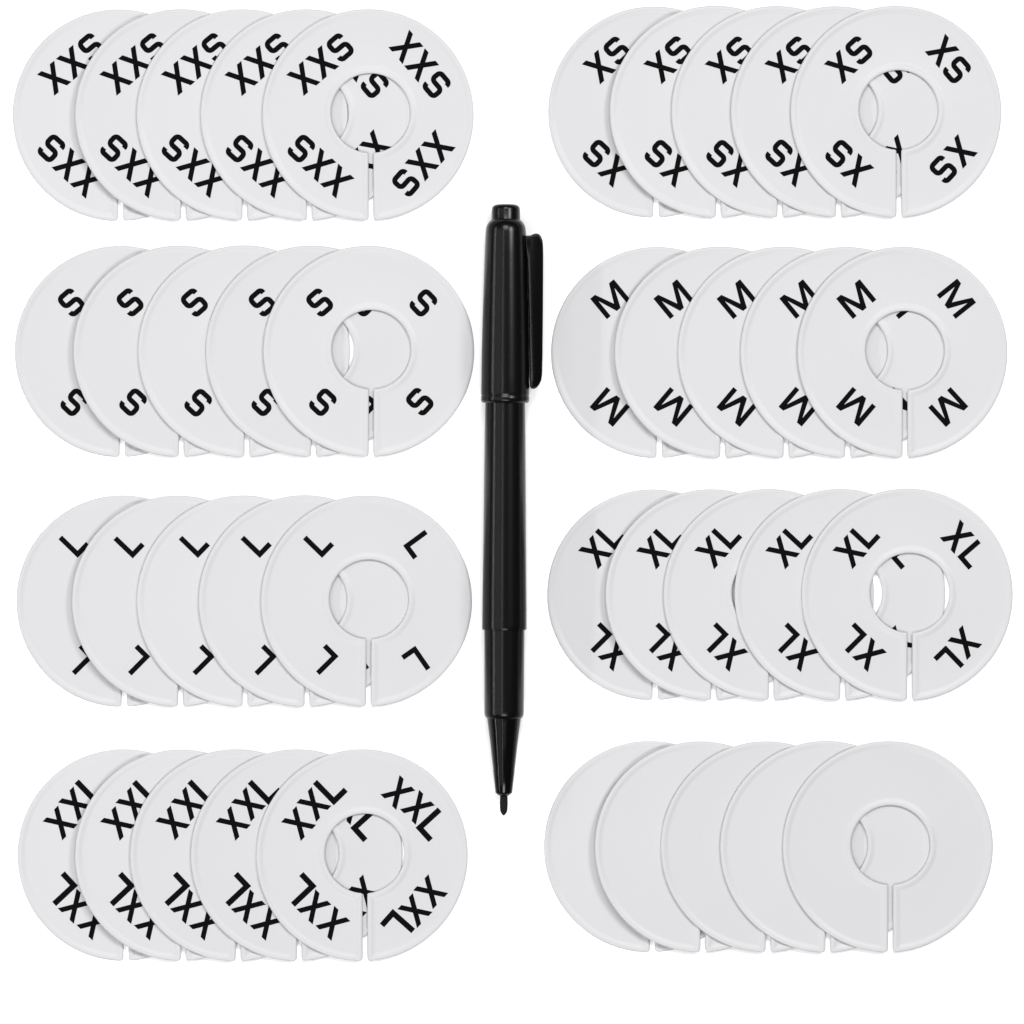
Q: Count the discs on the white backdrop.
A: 40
